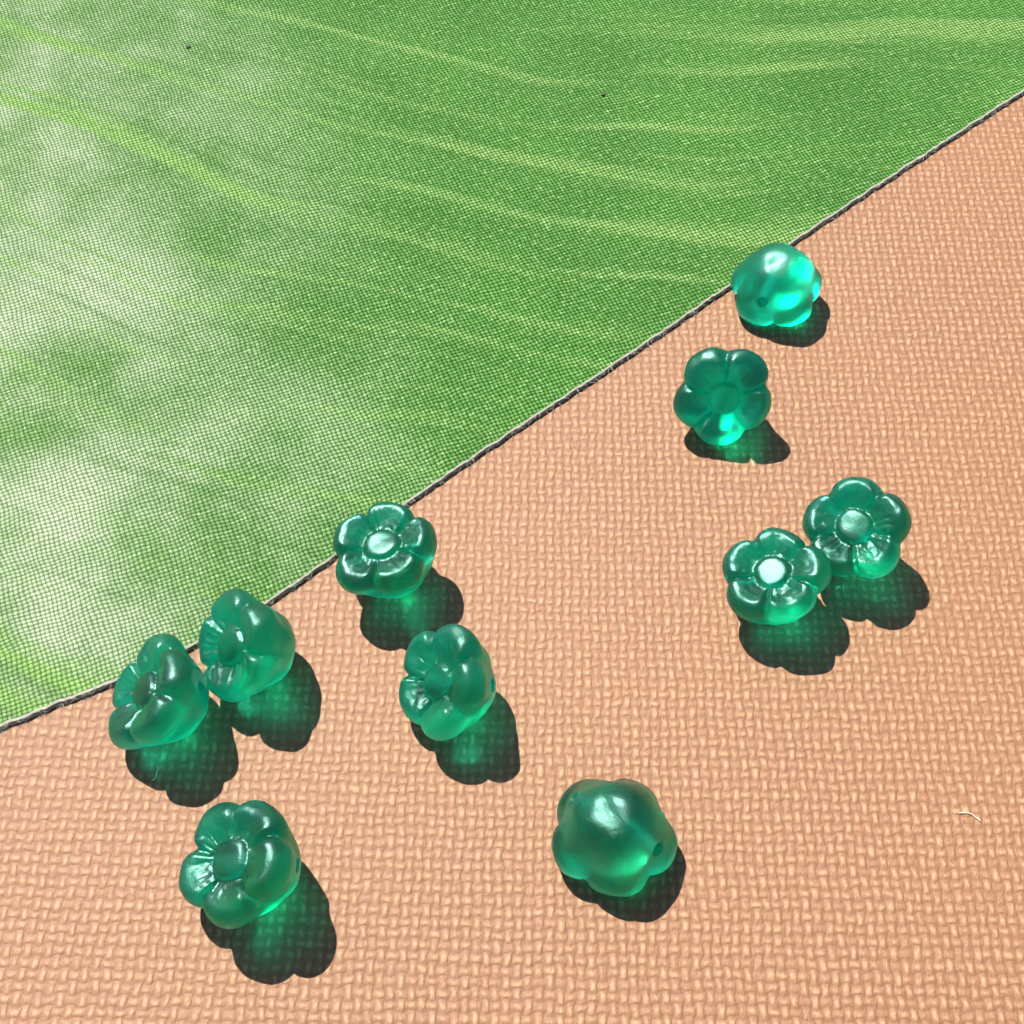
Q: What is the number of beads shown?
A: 10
